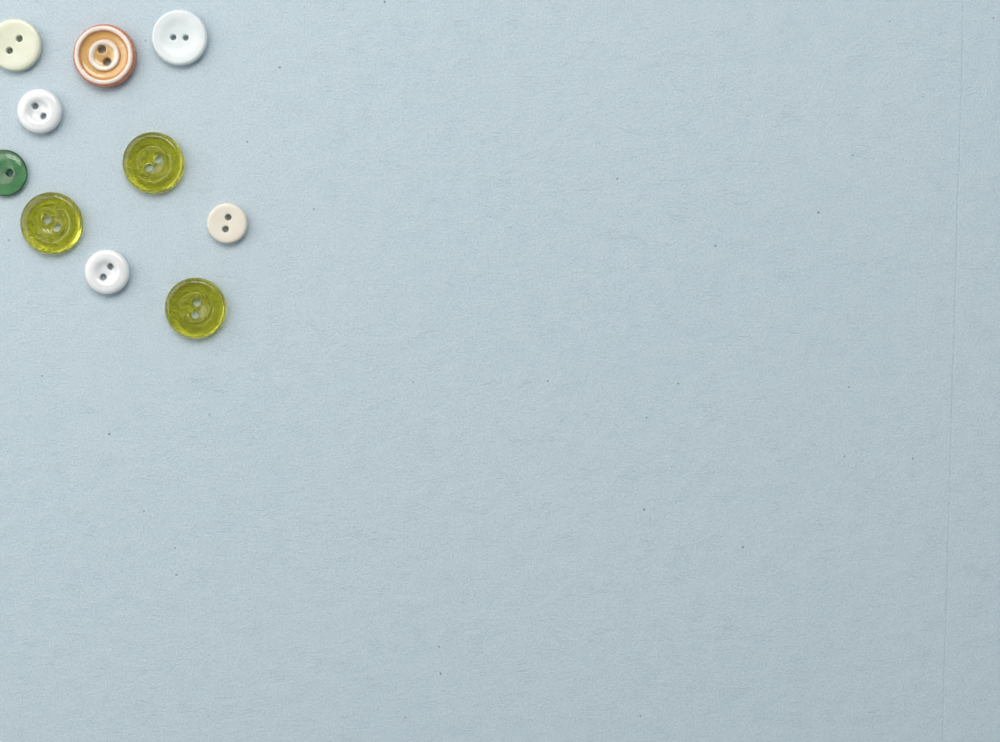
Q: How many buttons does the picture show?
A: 10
